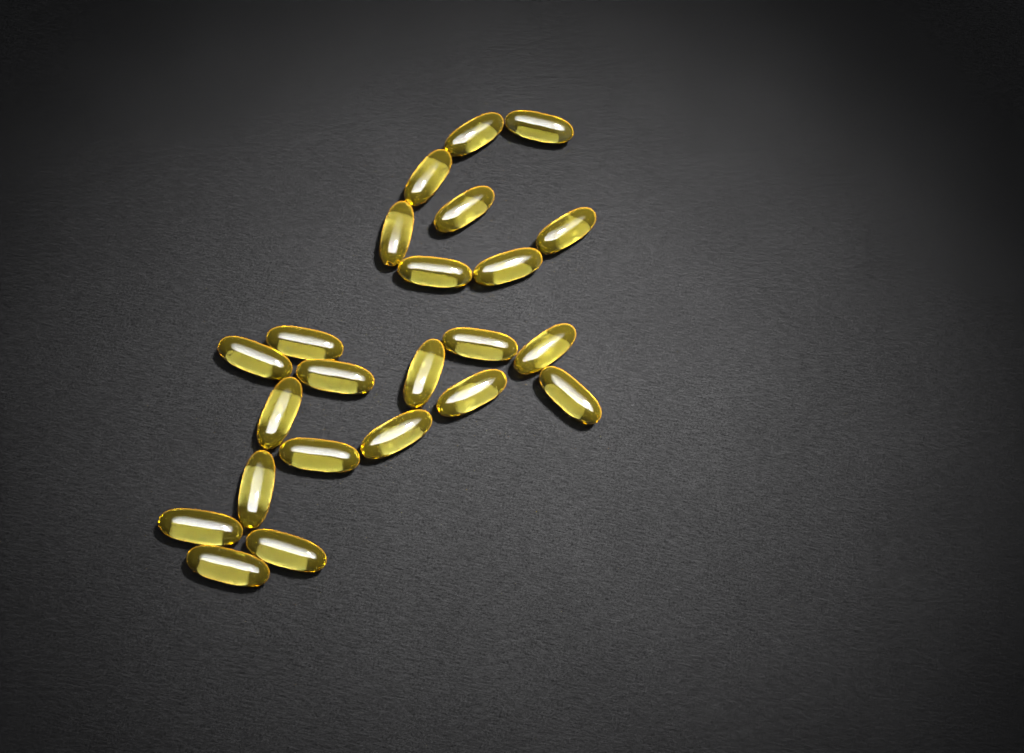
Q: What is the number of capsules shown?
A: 23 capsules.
